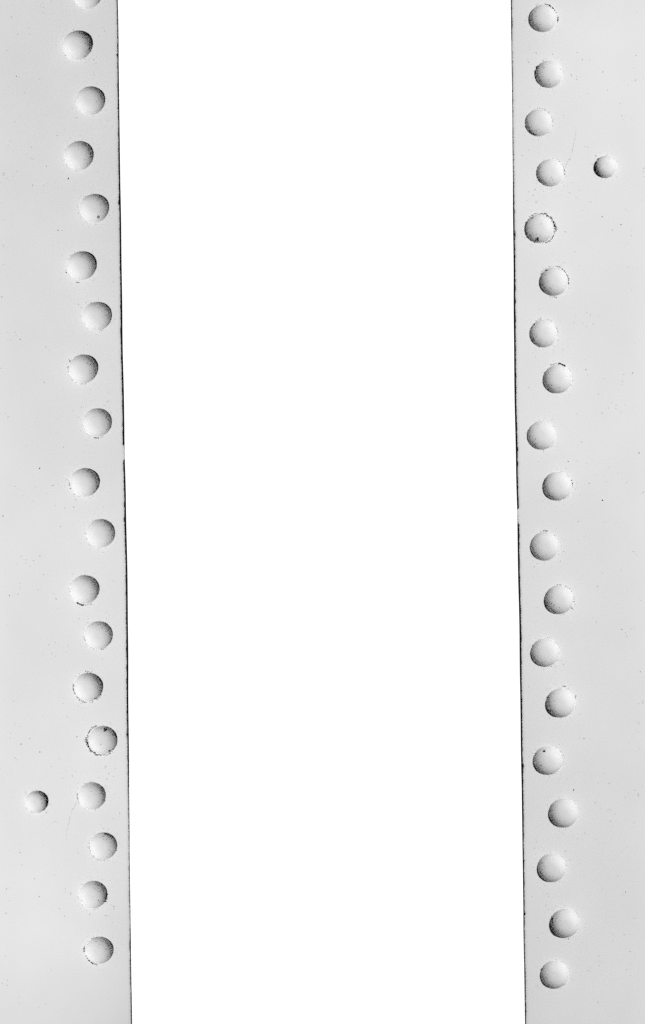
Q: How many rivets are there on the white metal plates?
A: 40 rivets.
